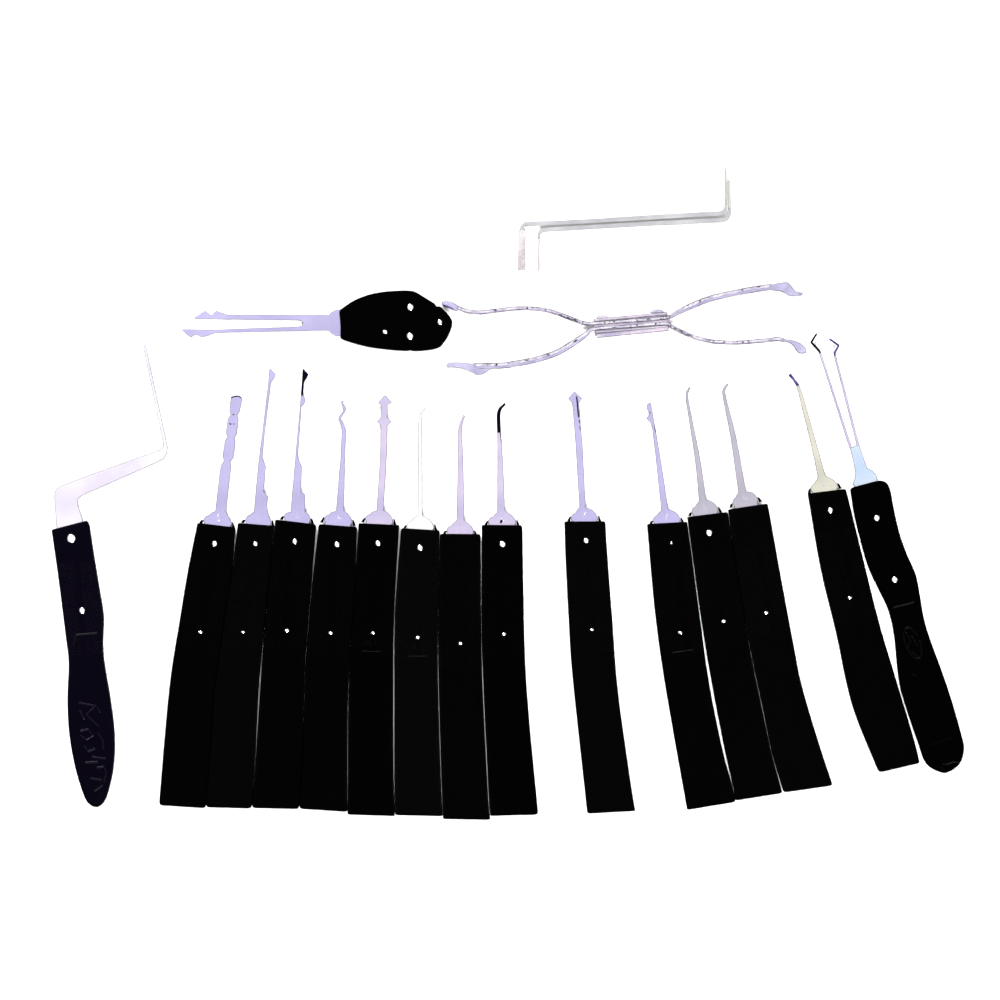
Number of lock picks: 15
